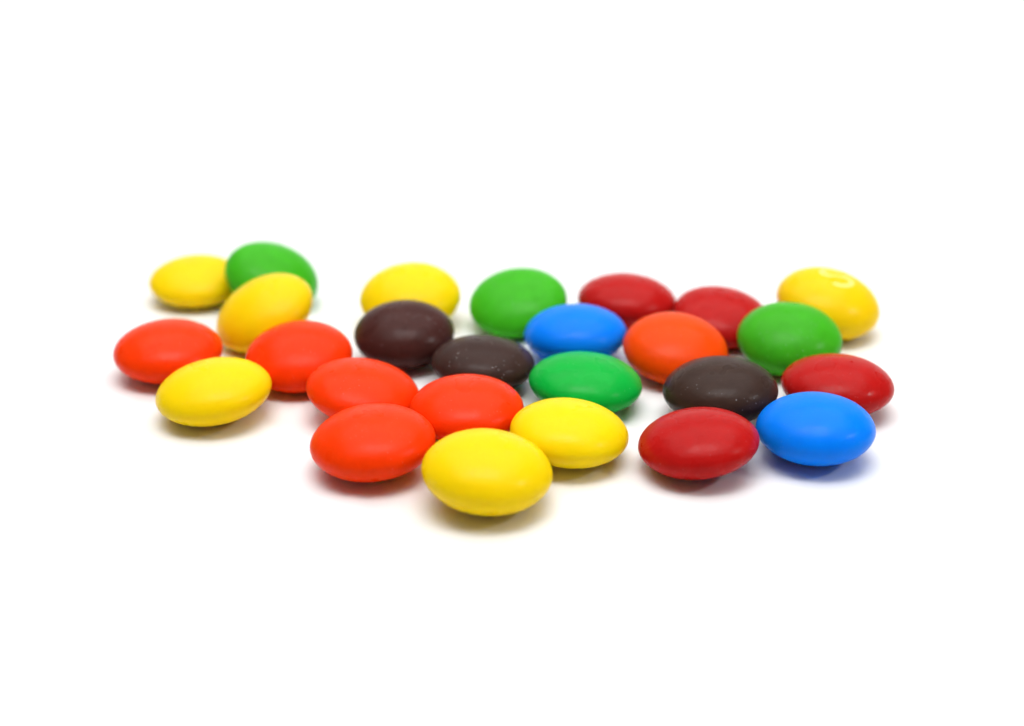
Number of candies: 26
